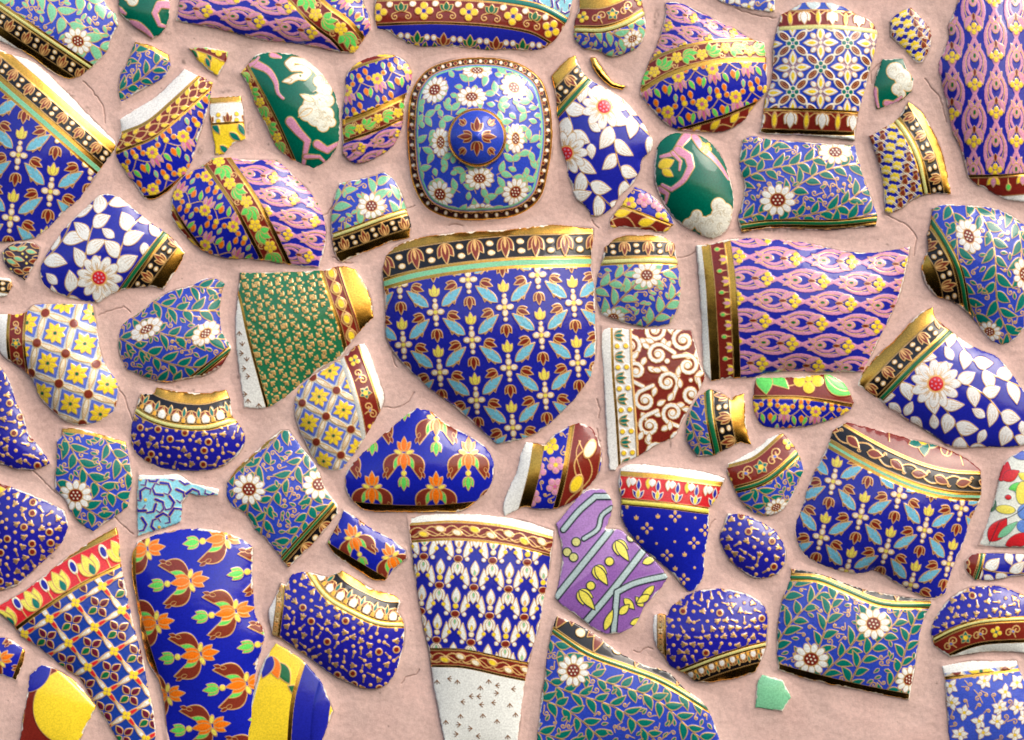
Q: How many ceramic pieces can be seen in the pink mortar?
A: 71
